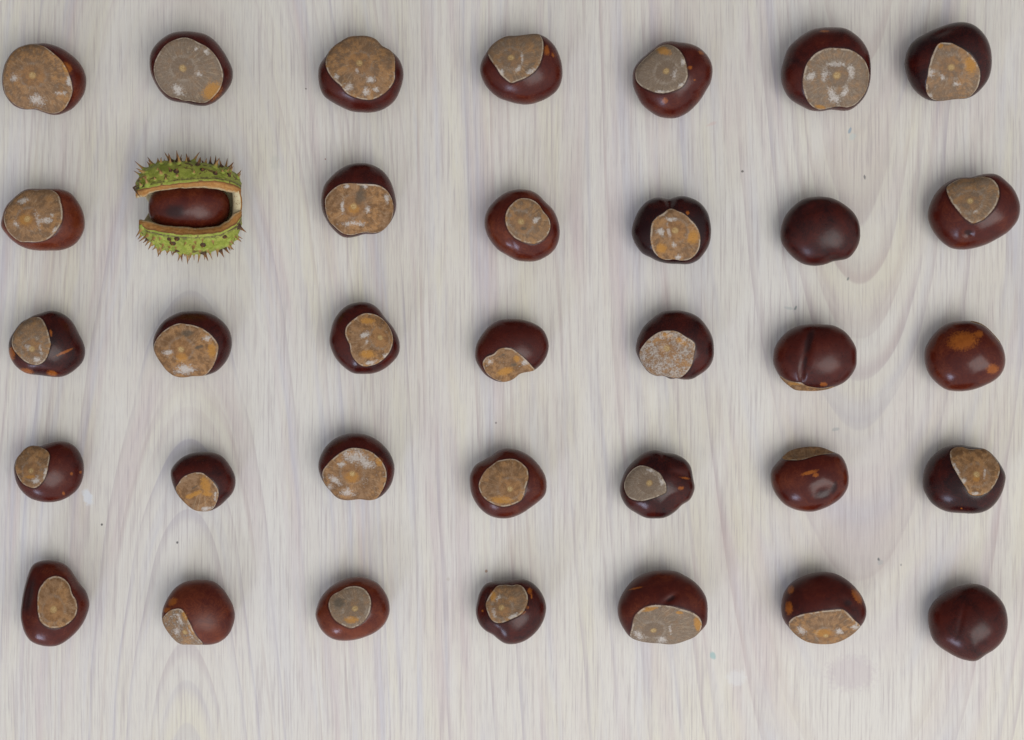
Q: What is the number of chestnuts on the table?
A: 35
